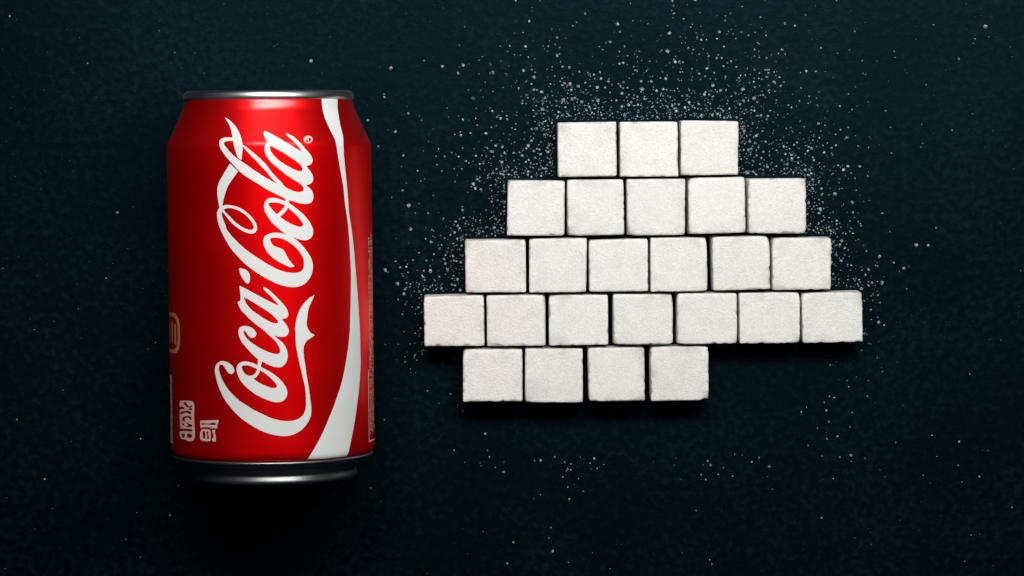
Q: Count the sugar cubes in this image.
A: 25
